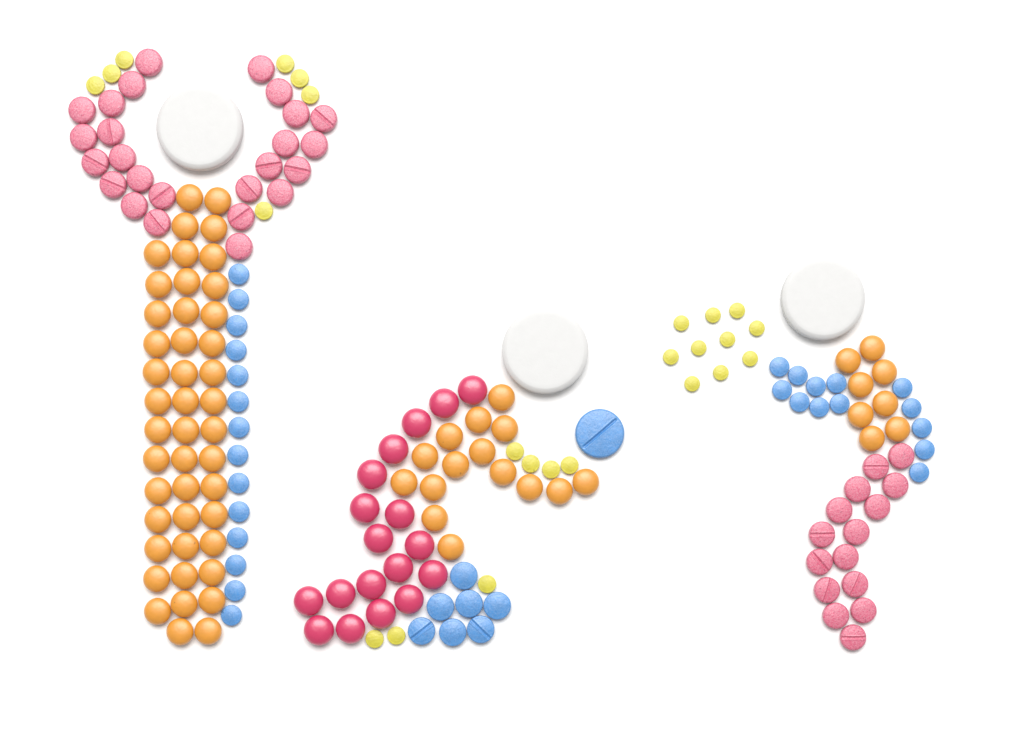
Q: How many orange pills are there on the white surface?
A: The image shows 68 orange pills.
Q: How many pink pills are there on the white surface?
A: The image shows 58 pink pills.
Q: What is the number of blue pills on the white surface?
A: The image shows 35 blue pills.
